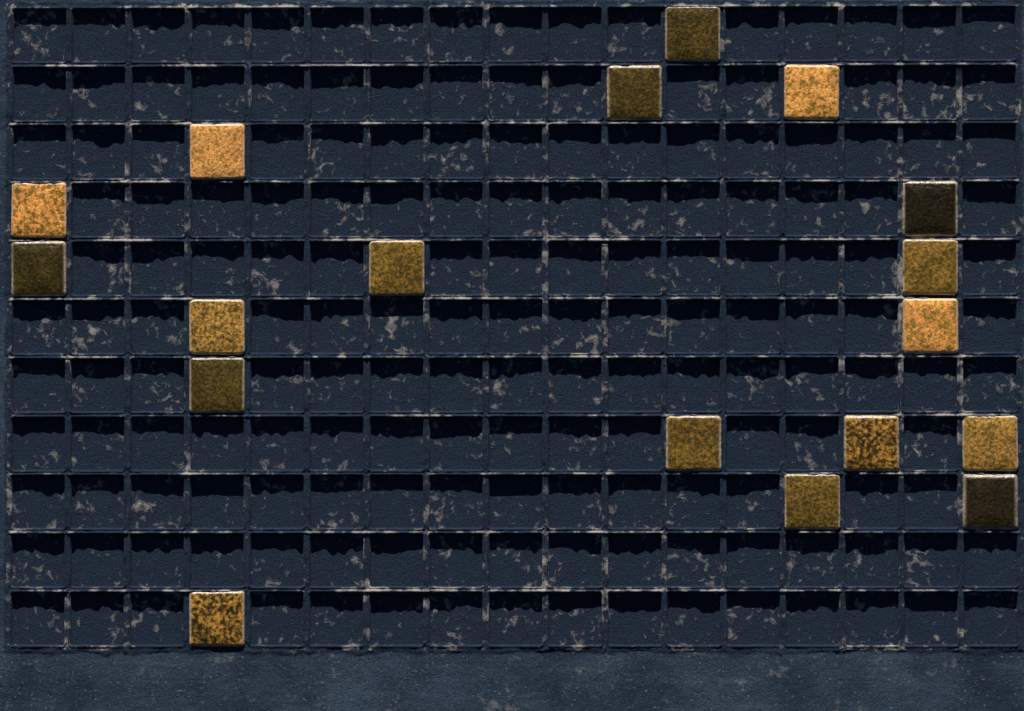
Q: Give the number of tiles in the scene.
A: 18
